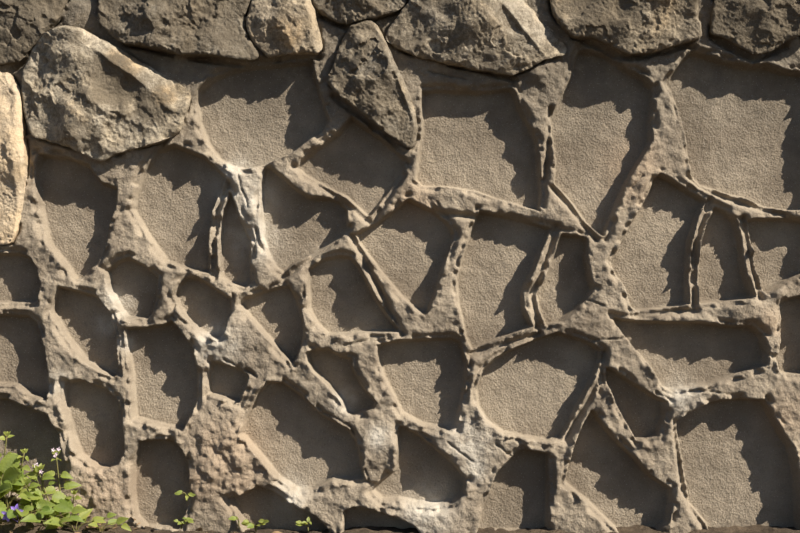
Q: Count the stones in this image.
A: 10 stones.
